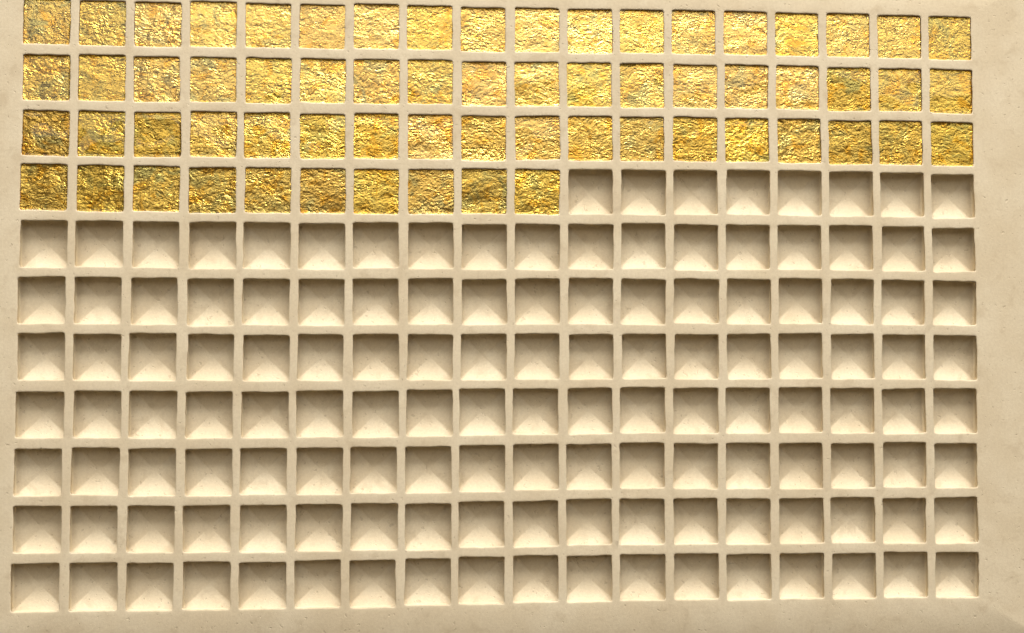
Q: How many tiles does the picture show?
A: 64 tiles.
